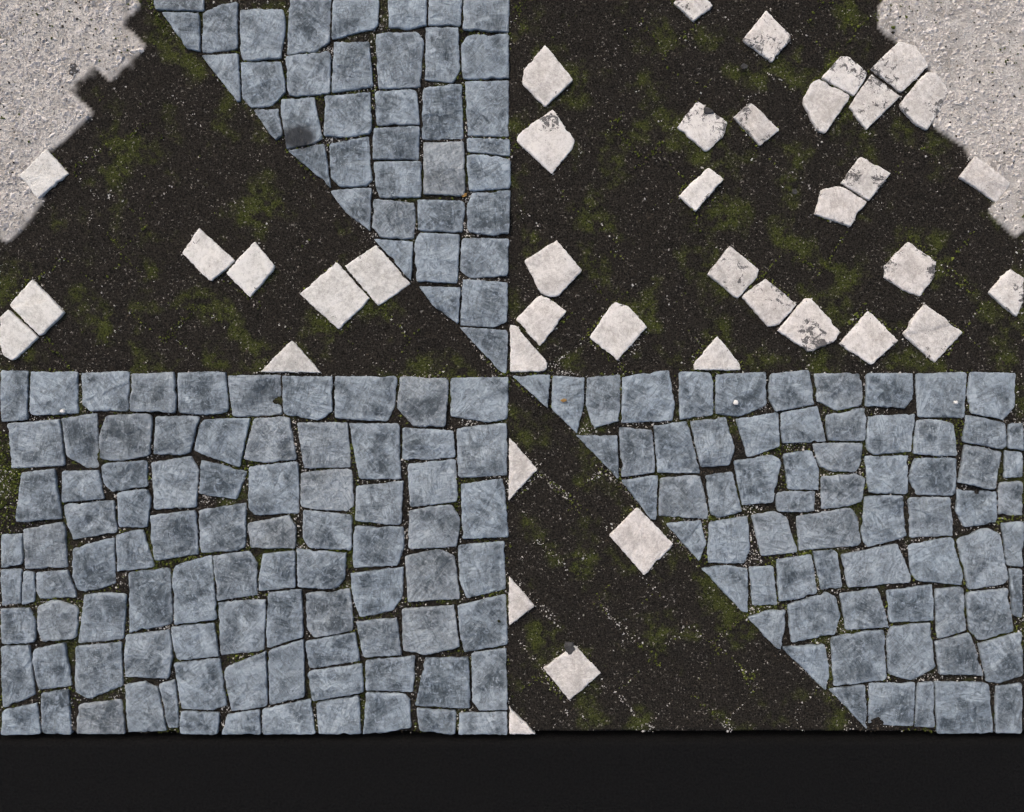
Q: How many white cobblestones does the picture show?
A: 40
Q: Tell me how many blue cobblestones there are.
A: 193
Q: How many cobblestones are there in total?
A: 233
